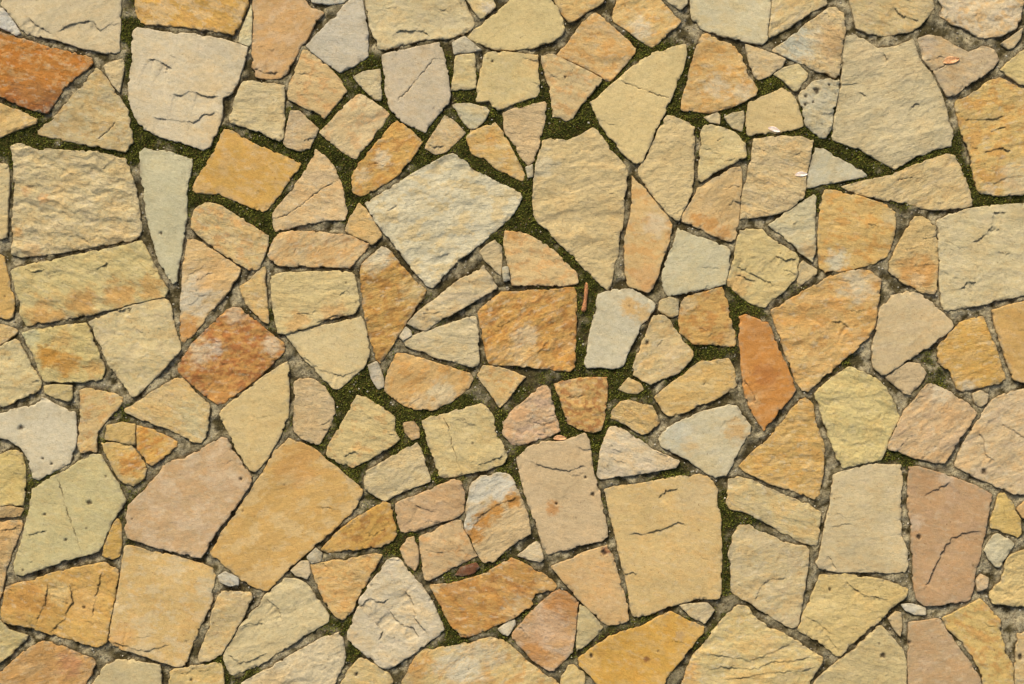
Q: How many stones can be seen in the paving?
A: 191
